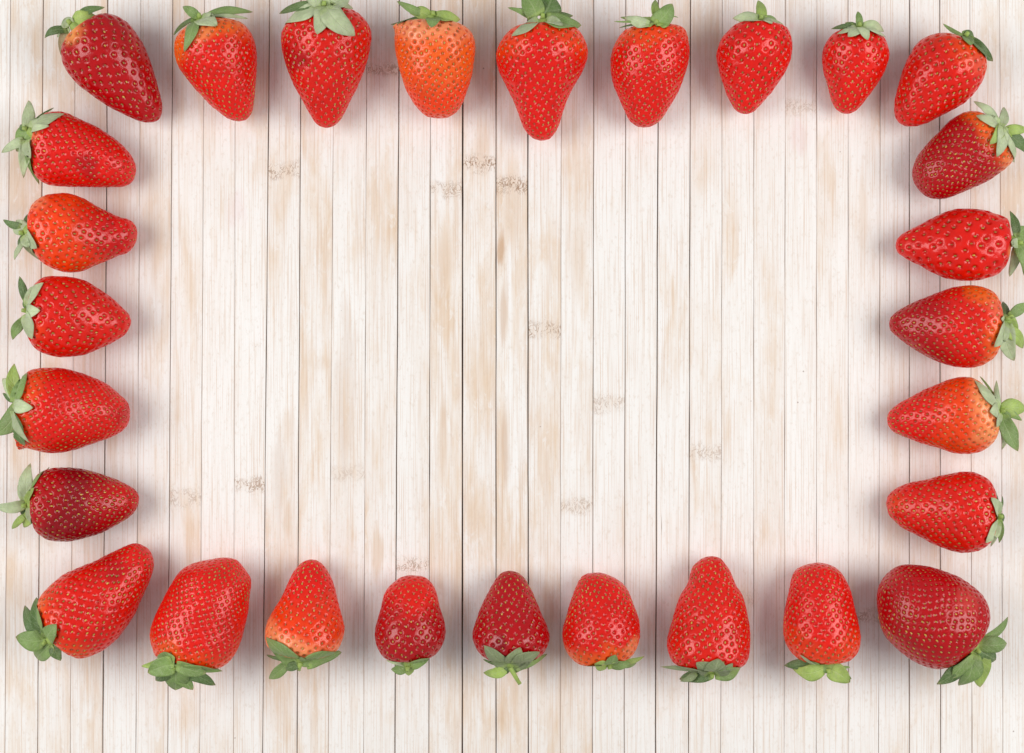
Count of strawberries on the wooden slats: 28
